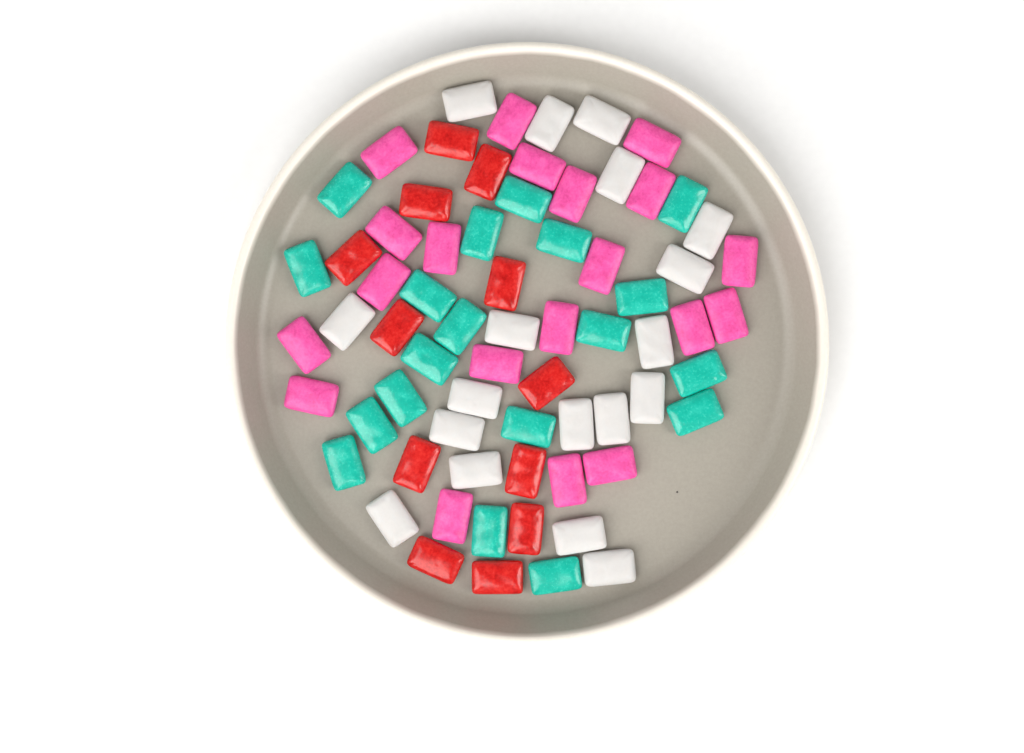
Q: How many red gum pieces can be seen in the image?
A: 12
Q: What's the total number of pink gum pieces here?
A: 20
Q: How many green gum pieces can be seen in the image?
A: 19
